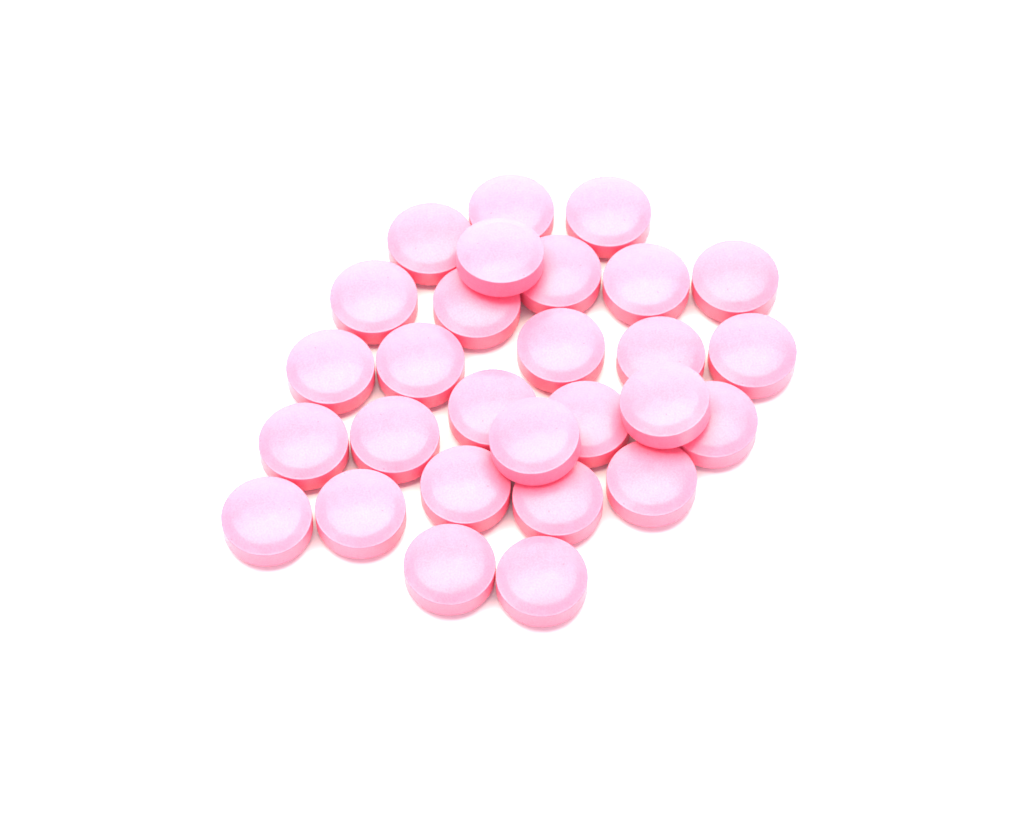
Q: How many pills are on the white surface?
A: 28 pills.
